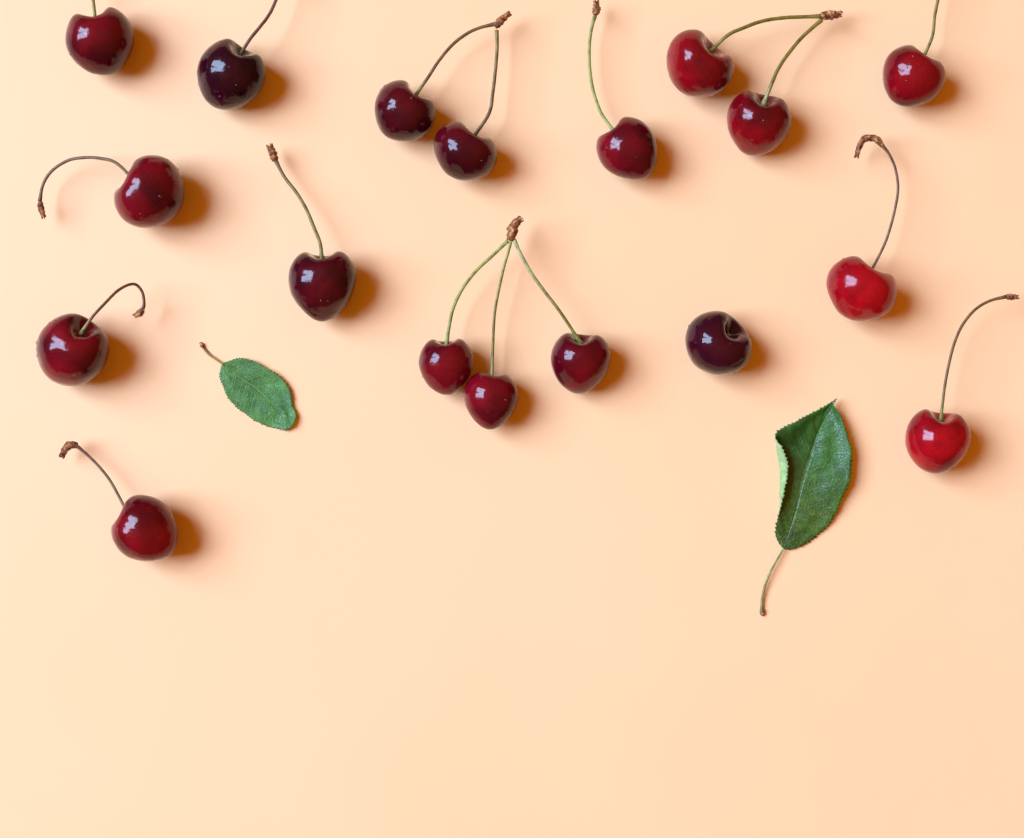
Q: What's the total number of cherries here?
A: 18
